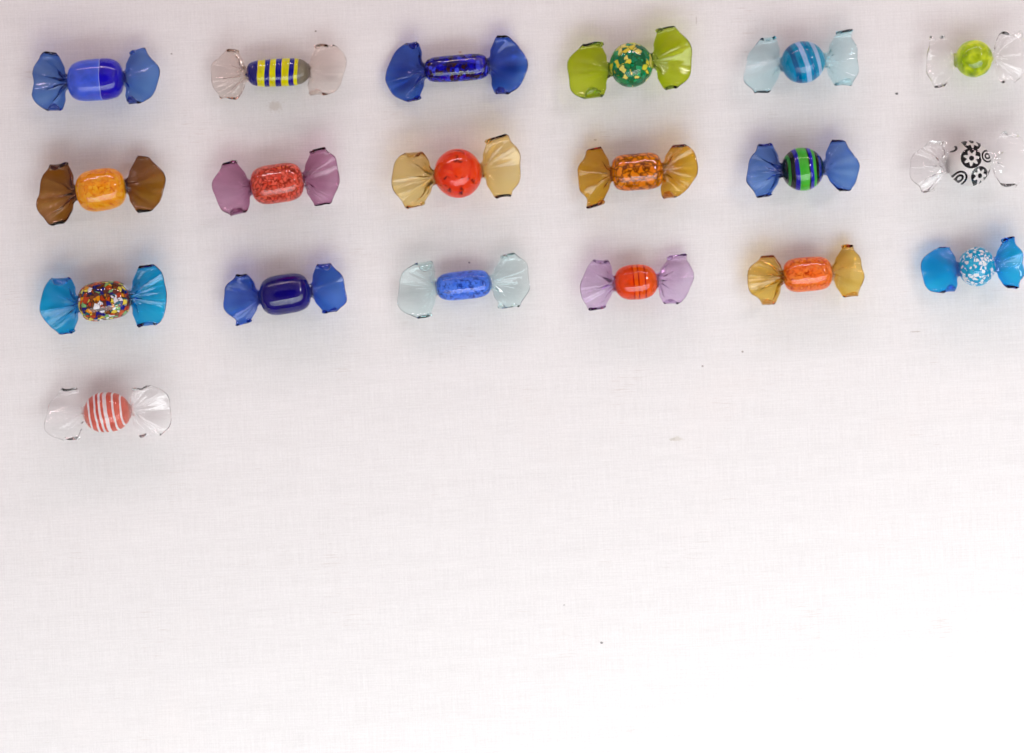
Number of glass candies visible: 19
